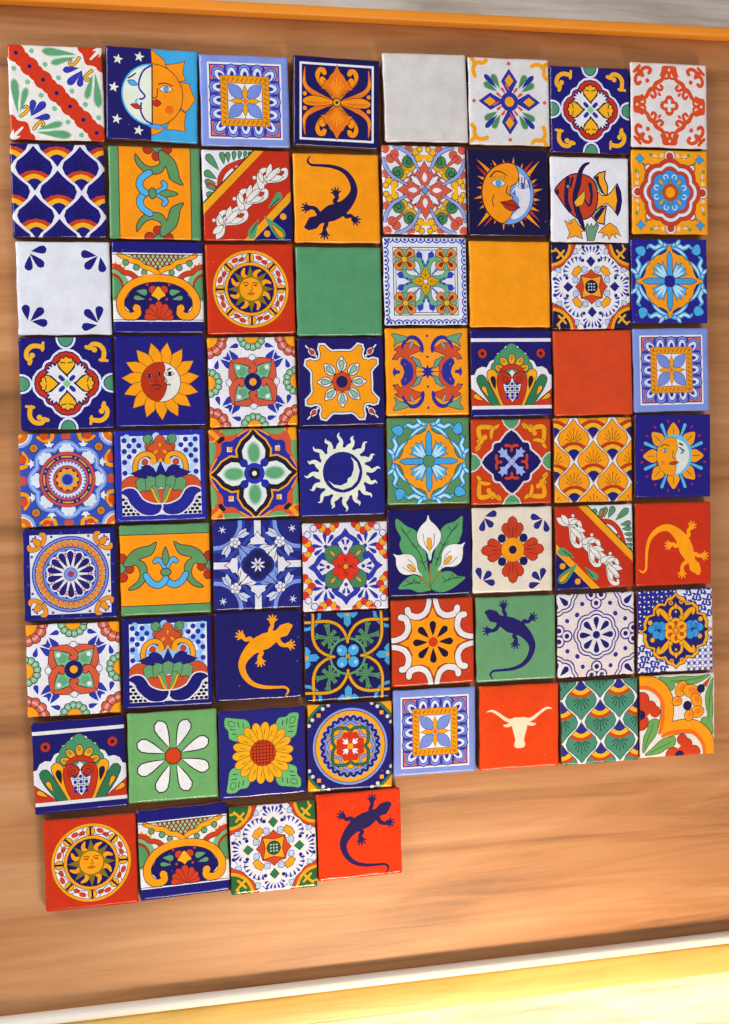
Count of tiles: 68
